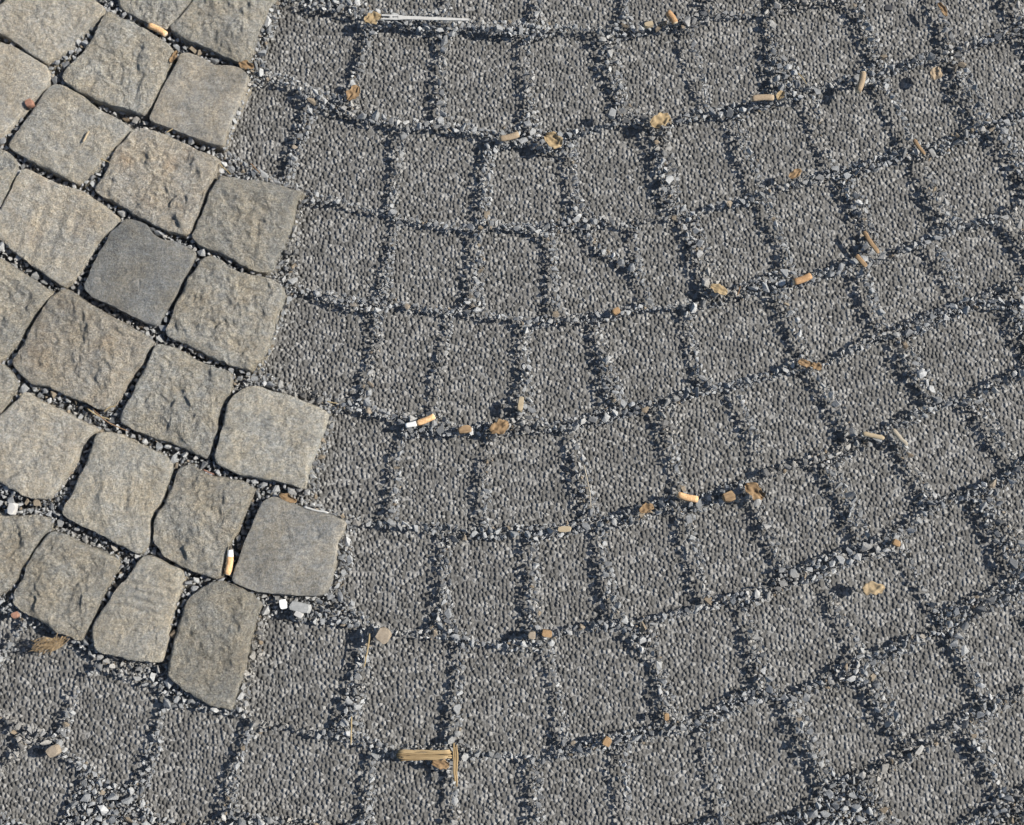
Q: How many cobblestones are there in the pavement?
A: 26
